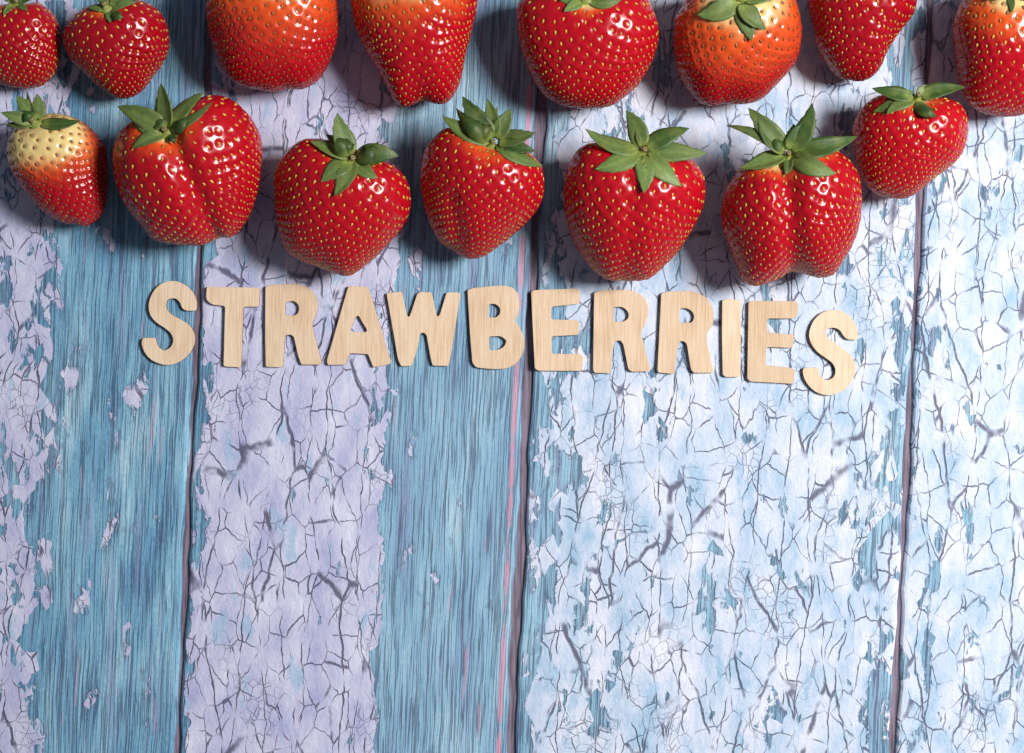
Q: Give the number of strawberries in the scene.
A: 15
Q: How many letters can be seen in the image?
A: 12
